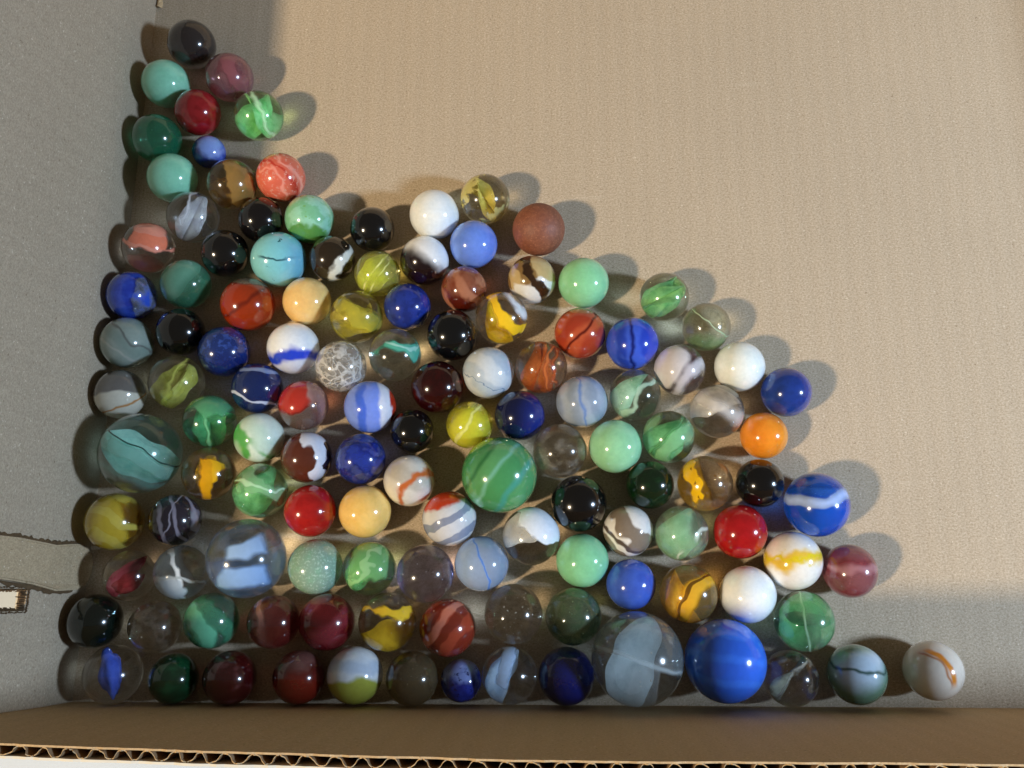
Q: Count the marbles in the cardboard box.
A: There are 126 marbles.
